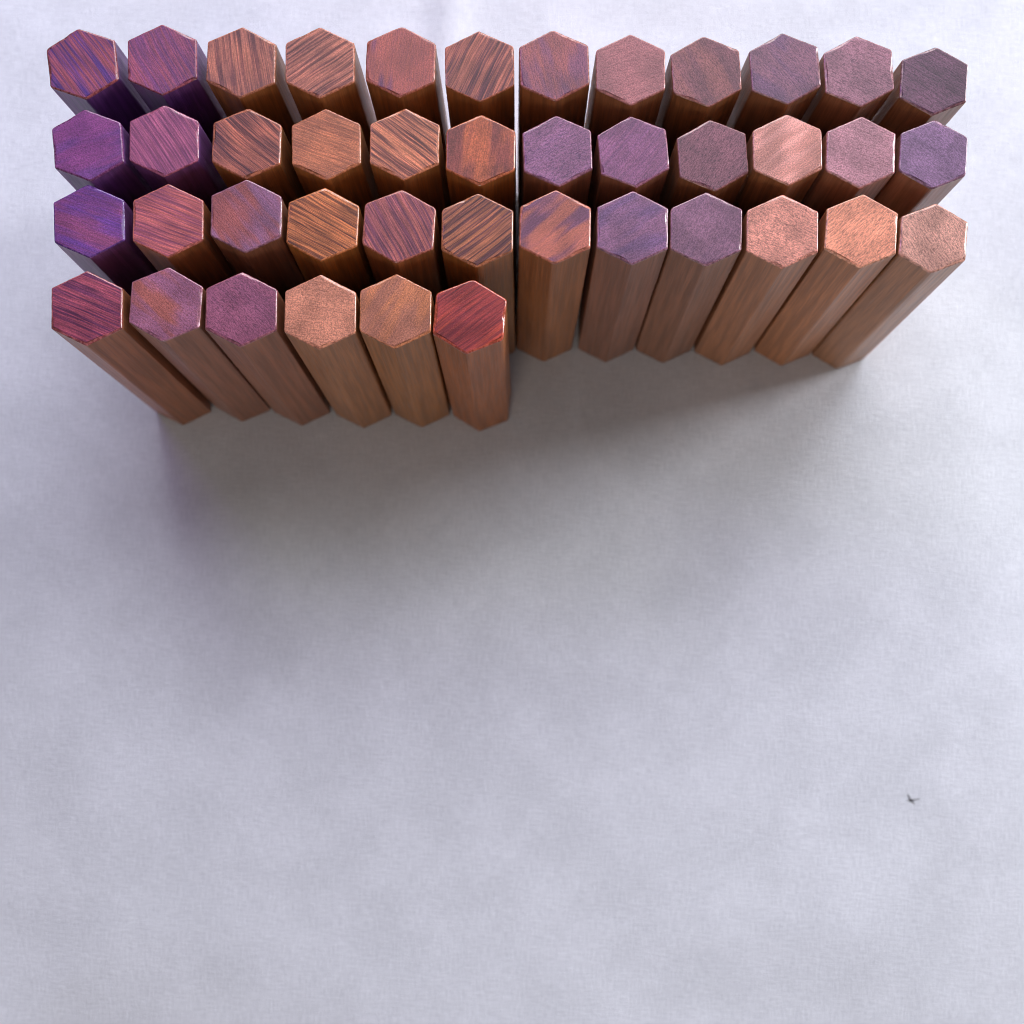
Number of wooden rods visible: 42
